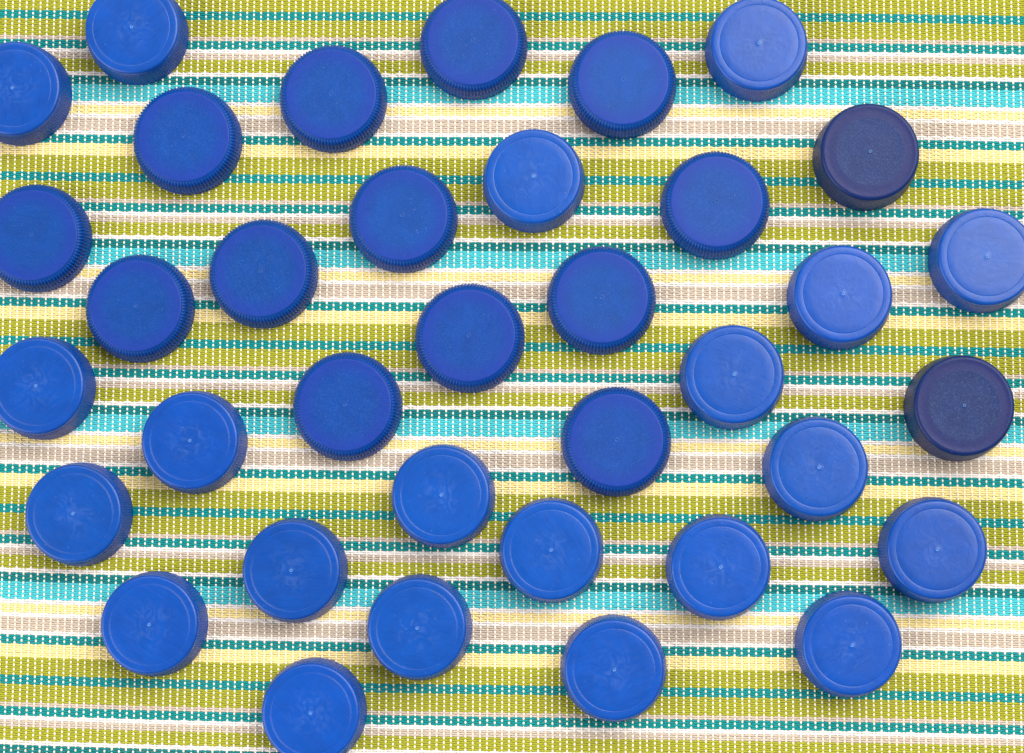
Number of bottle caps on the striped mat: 36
